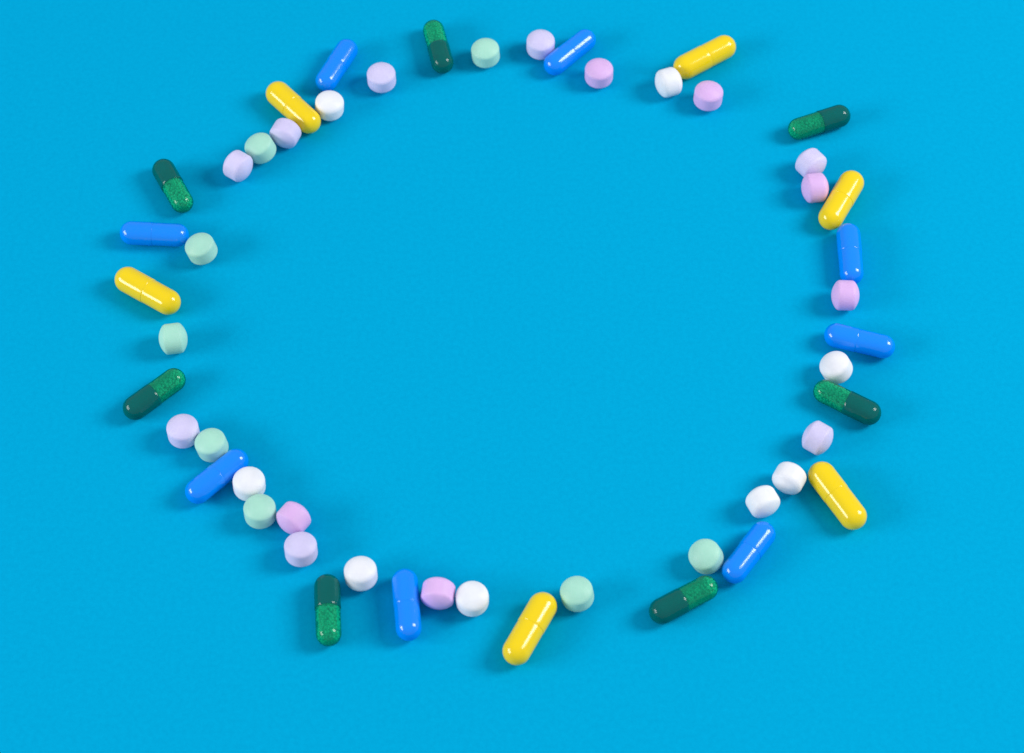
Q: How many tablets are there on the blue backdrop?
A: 30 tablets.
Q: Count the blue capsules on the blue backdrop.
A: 8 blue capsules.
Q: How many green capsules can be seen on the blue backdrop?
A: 7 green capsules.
